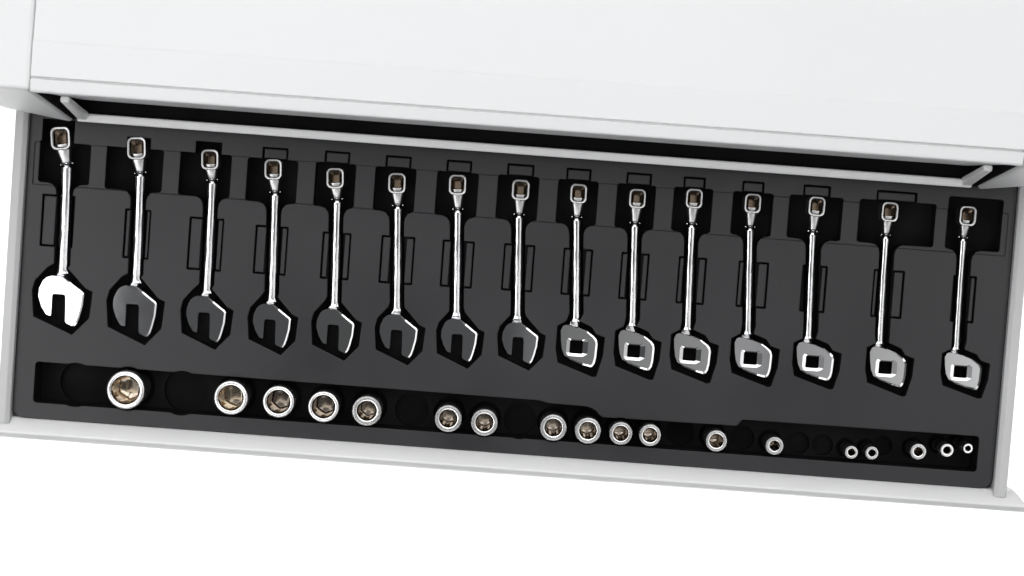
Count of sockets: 18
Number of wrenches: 15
